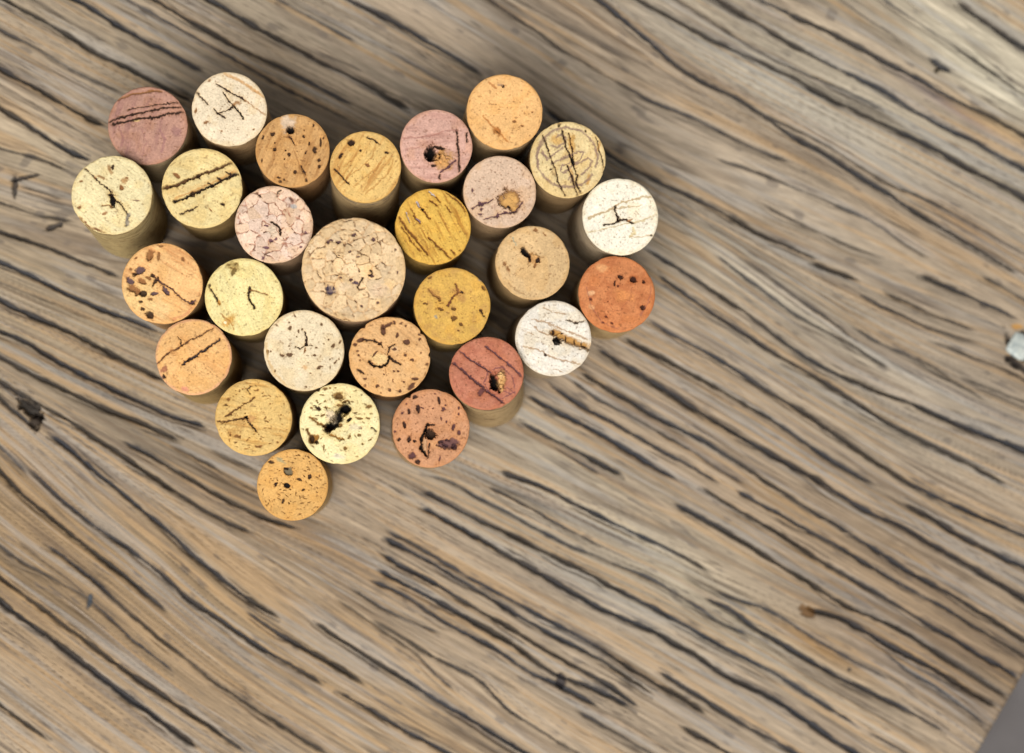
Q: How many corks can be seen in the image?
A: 28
